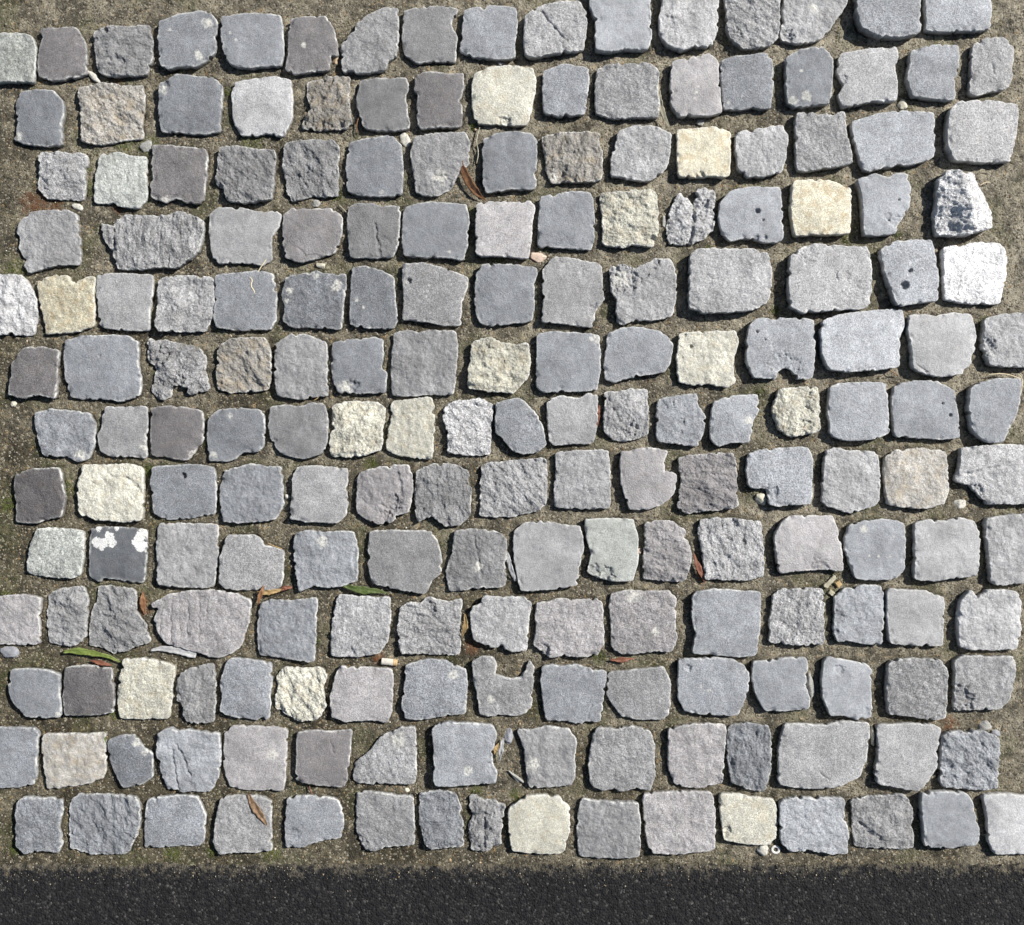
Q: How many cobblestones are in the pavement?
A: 200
